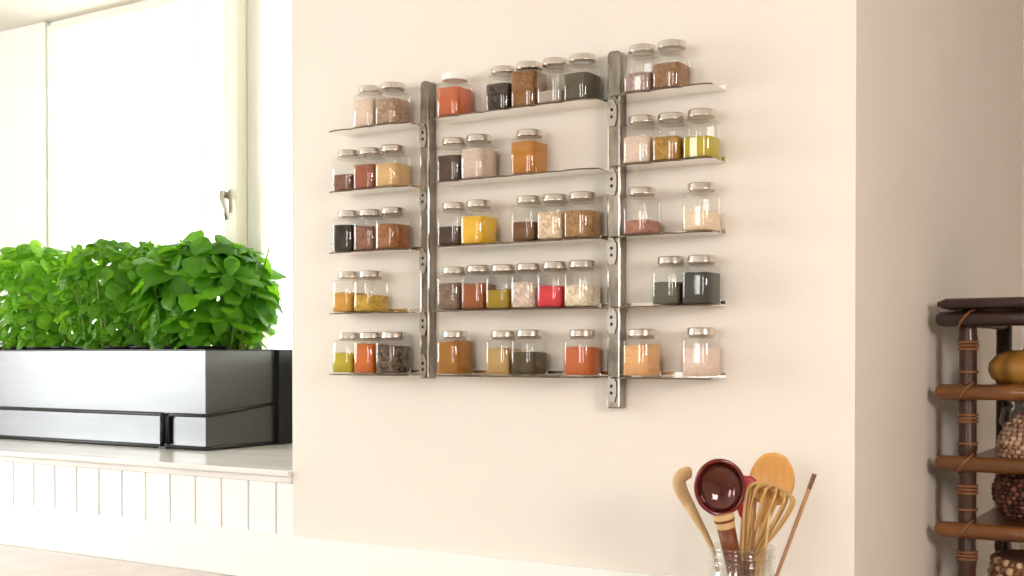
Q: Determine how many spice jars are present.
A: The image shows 47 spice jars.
